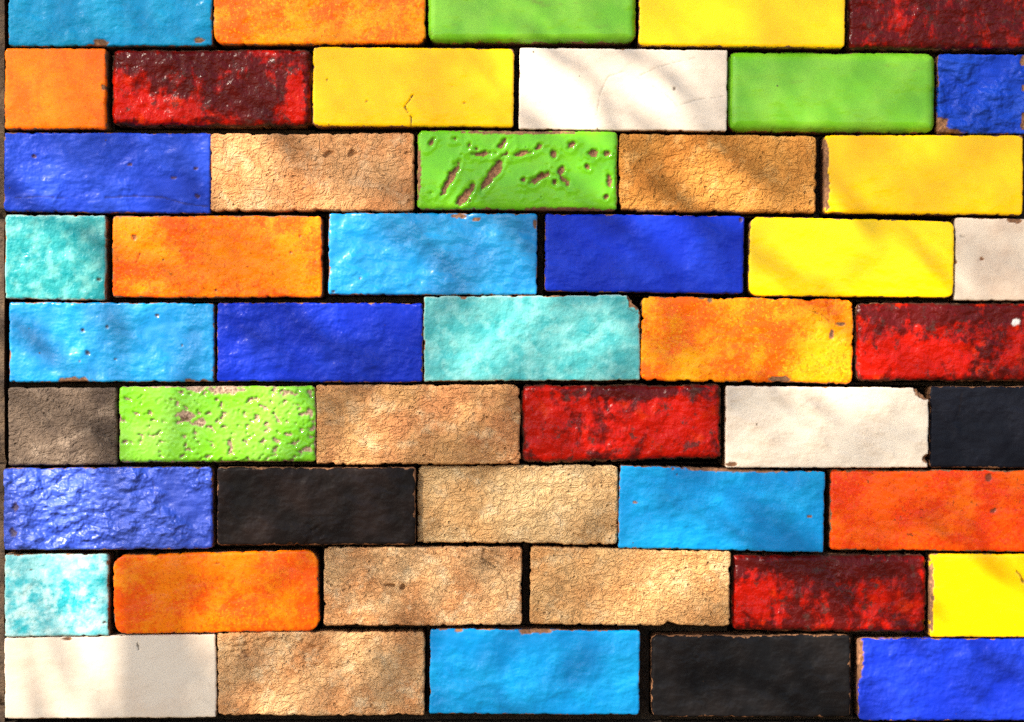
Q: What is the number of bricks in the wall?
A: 49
